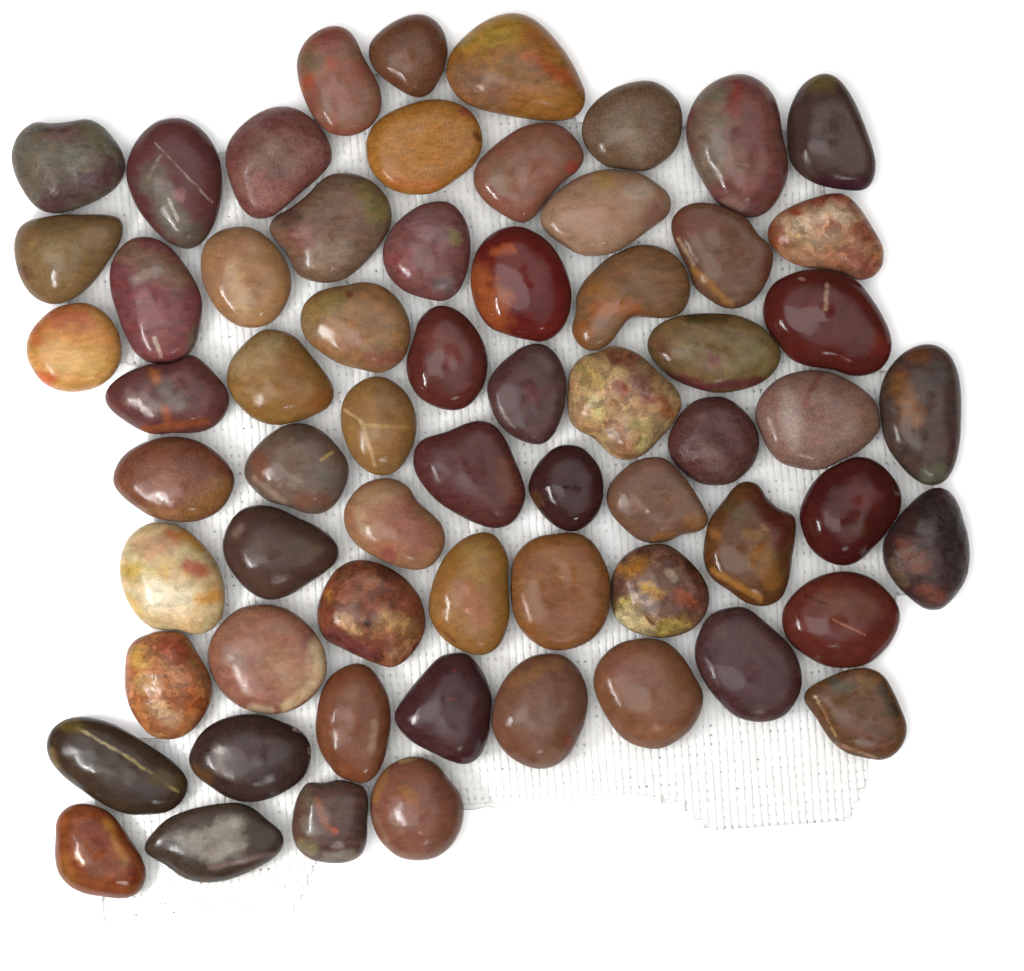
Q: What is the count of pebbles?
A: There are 64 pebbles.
